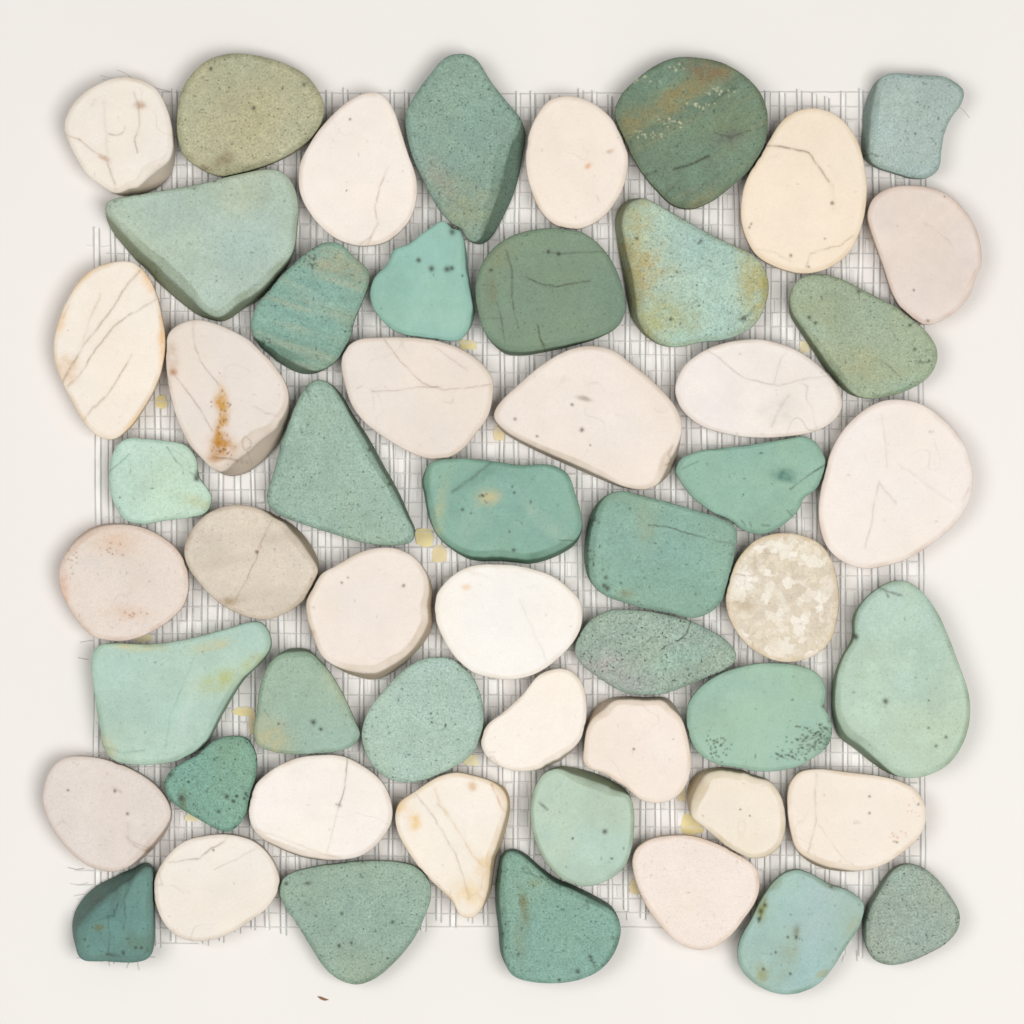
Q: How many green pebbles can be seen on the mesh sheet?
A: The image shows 28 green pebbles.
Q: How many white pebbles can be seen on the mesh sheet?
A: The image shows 25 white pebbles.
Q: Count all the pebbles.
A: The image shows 53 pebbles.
